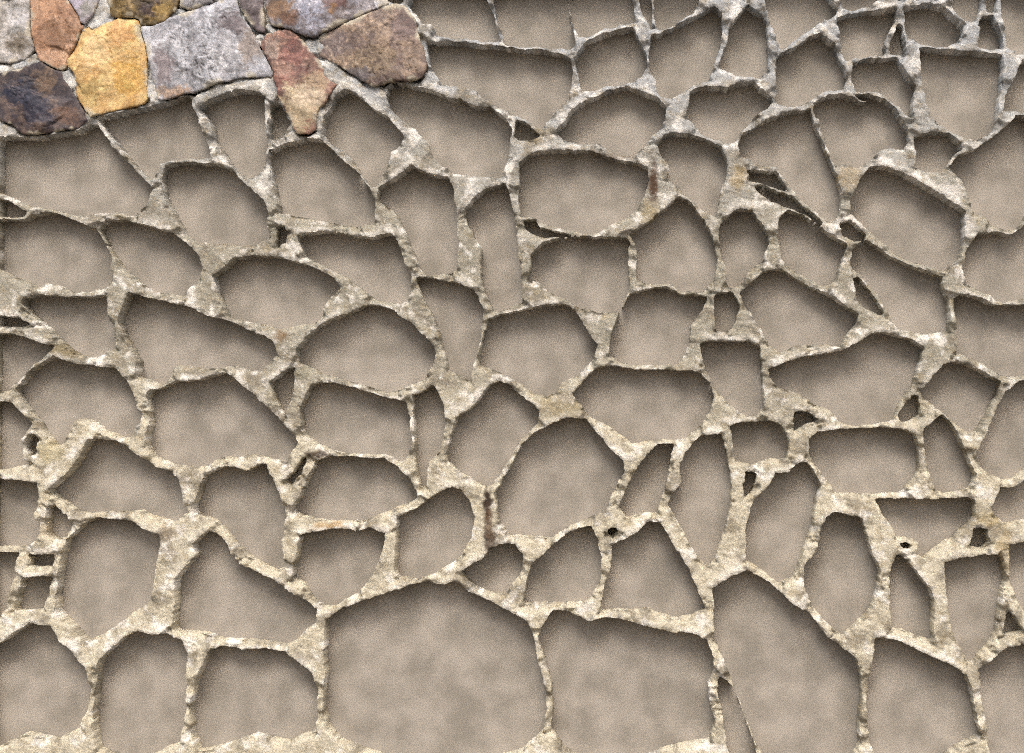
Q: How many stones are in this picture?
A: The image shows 12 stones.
